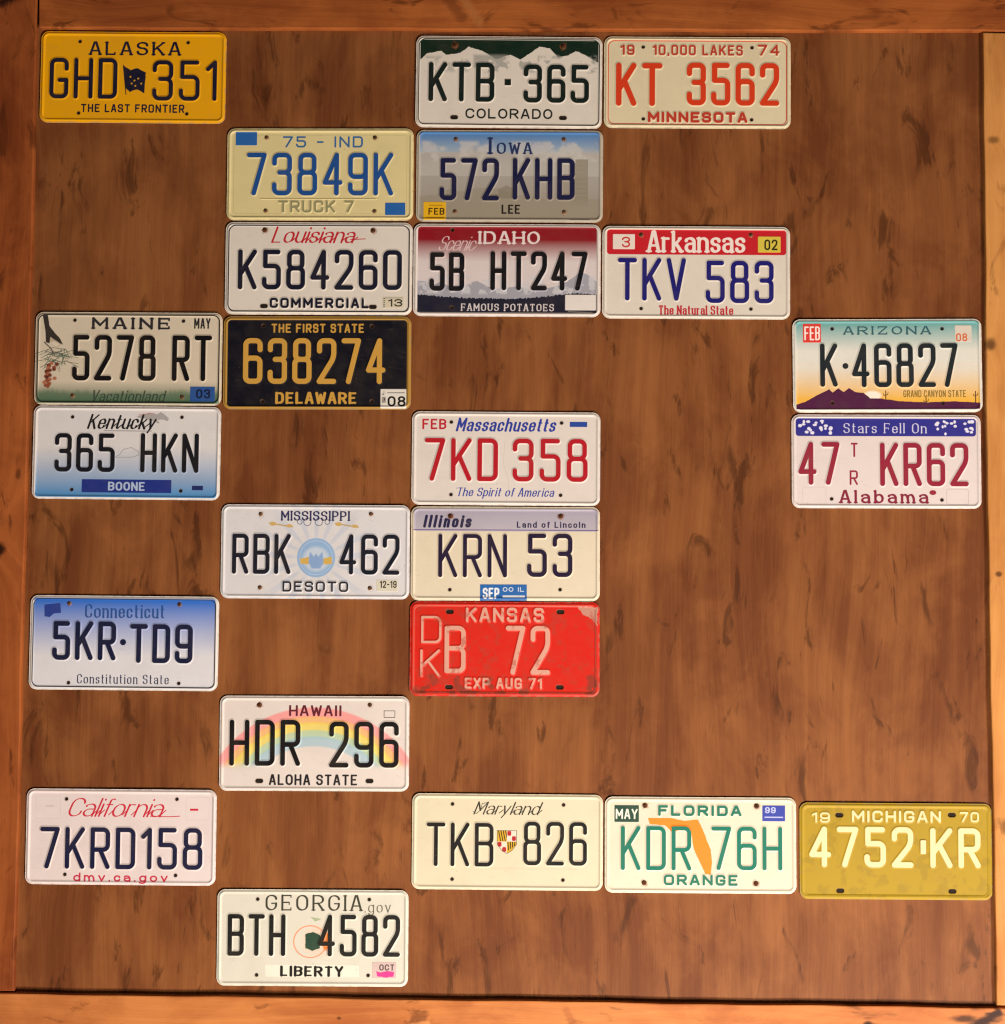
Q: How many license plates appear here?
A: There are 24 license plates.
